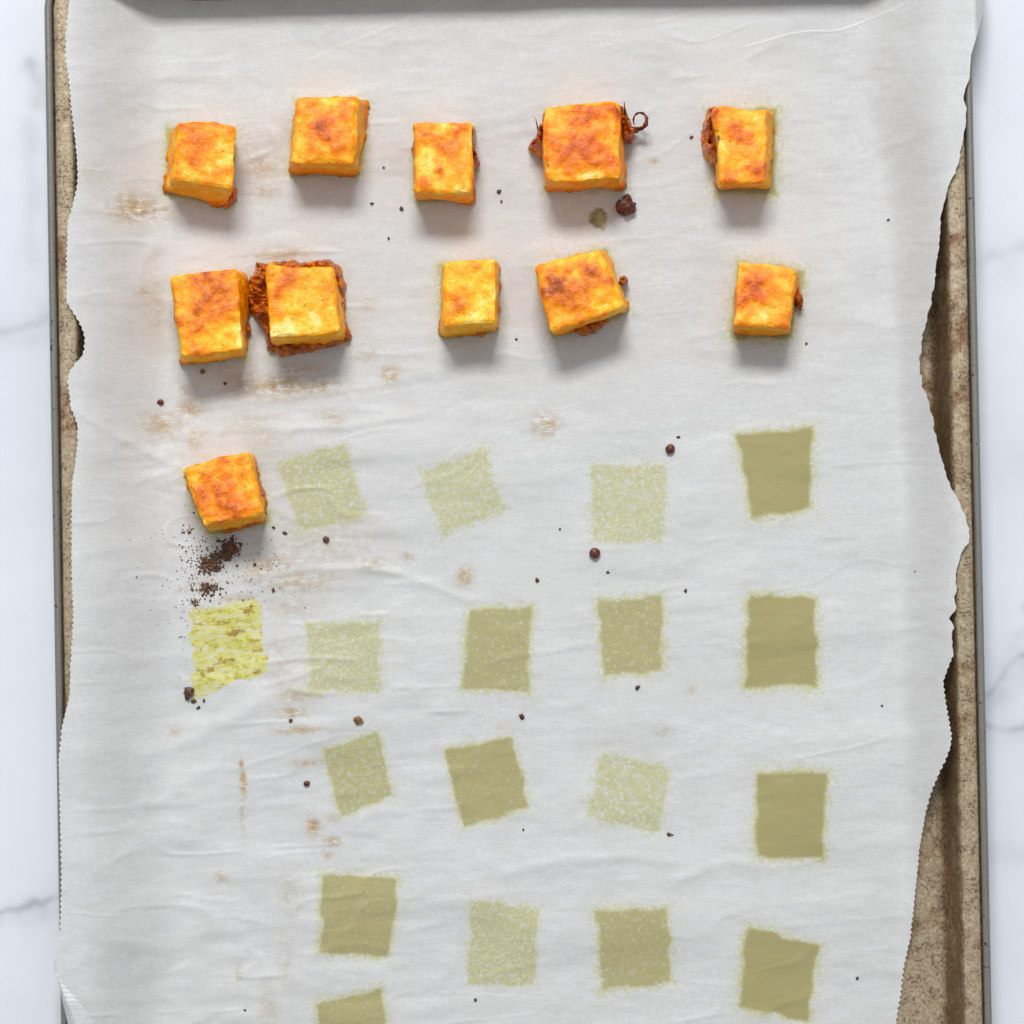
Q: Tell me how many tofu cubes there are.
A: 11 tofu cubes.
